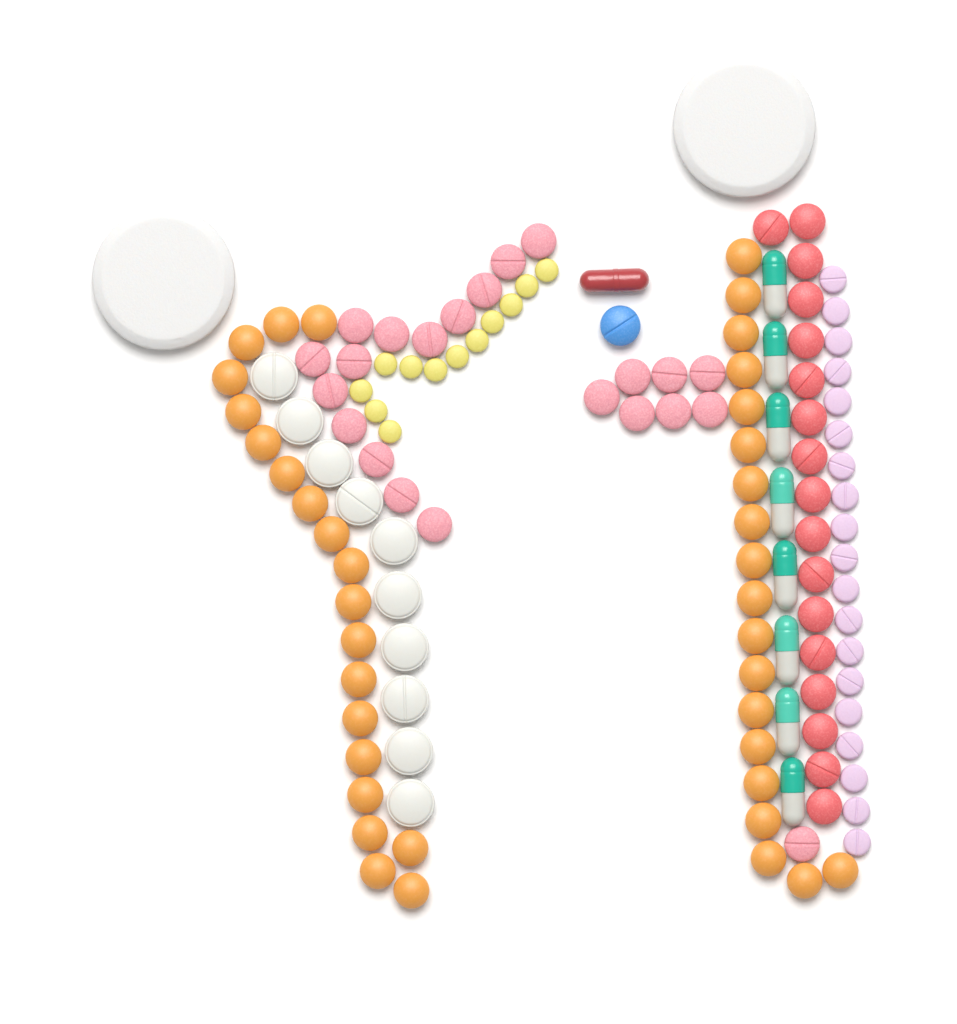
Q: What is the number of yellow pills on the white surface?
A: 12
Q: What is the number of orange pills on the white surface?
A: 39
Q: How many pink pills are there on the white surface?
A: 22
